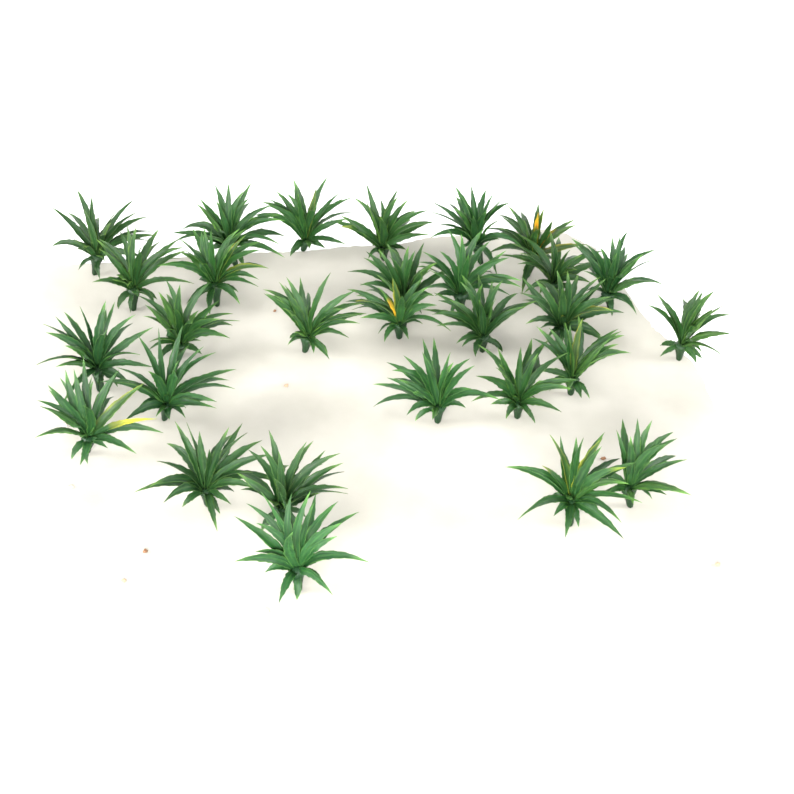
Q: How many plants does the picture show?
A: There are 29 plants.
